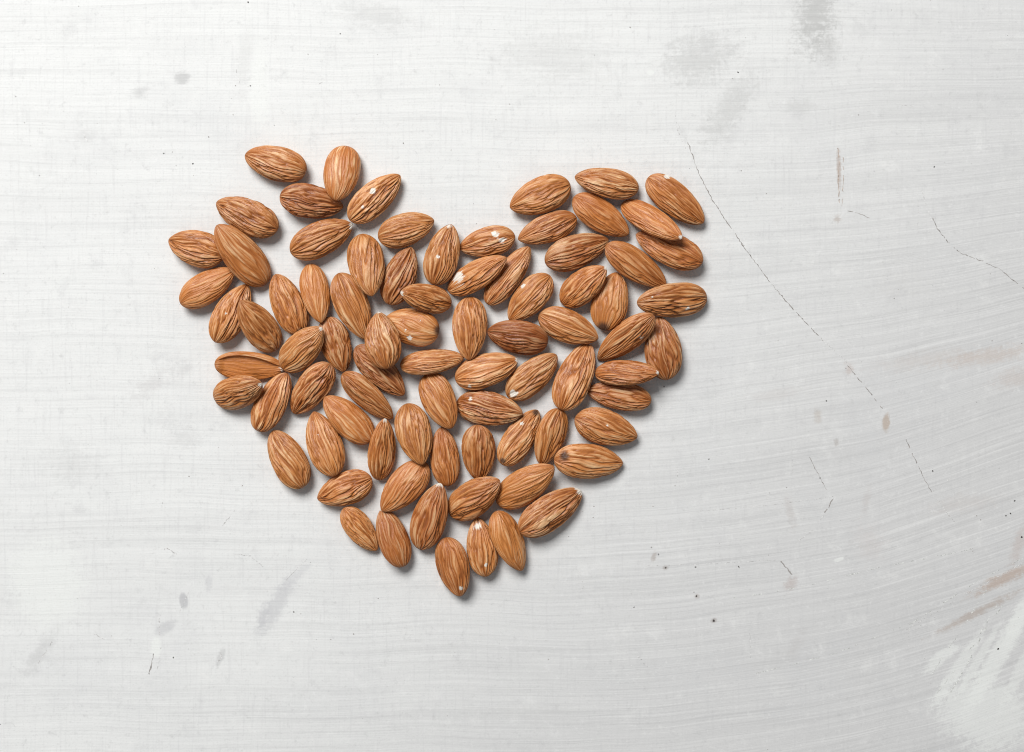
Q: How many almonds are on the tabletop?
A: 80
